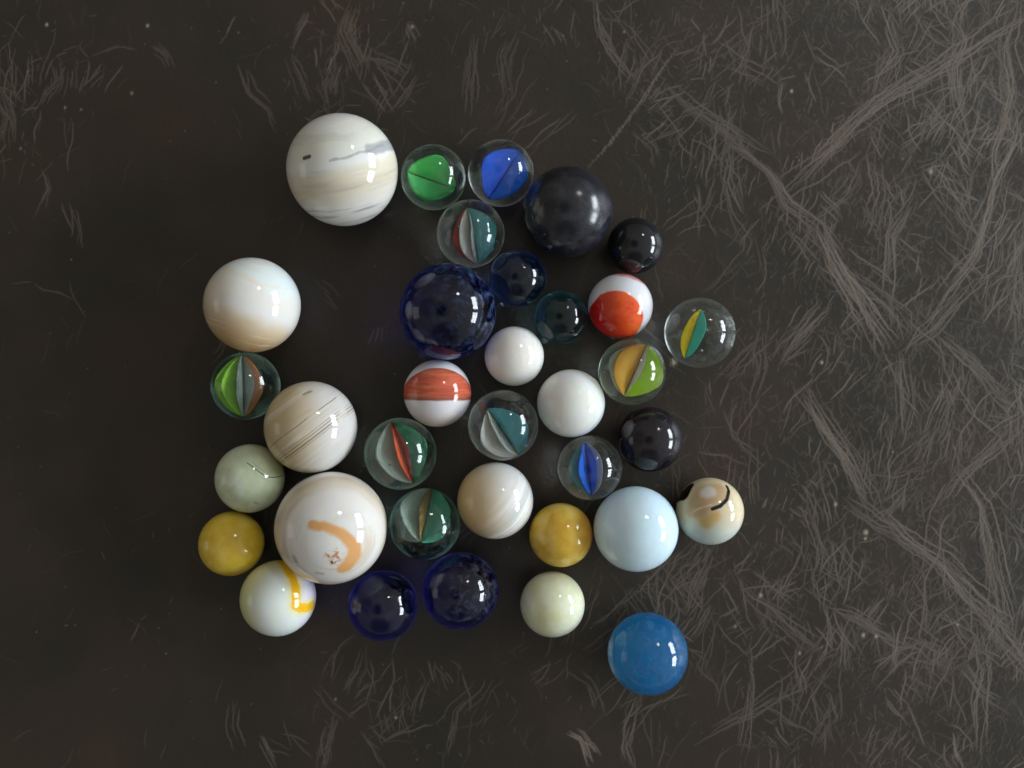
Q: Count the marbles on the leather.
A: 35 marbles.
